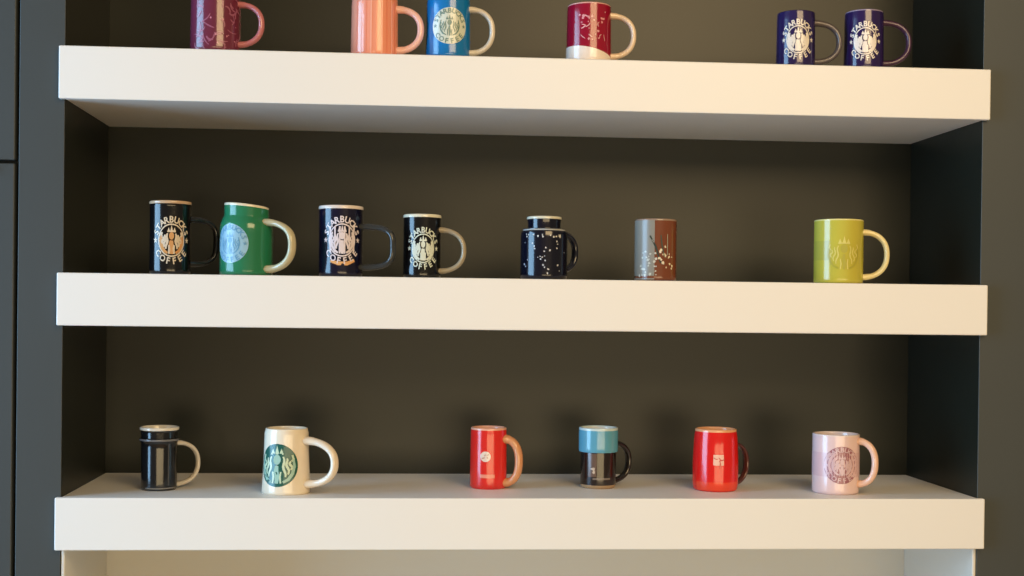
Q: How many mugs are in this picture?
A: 19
